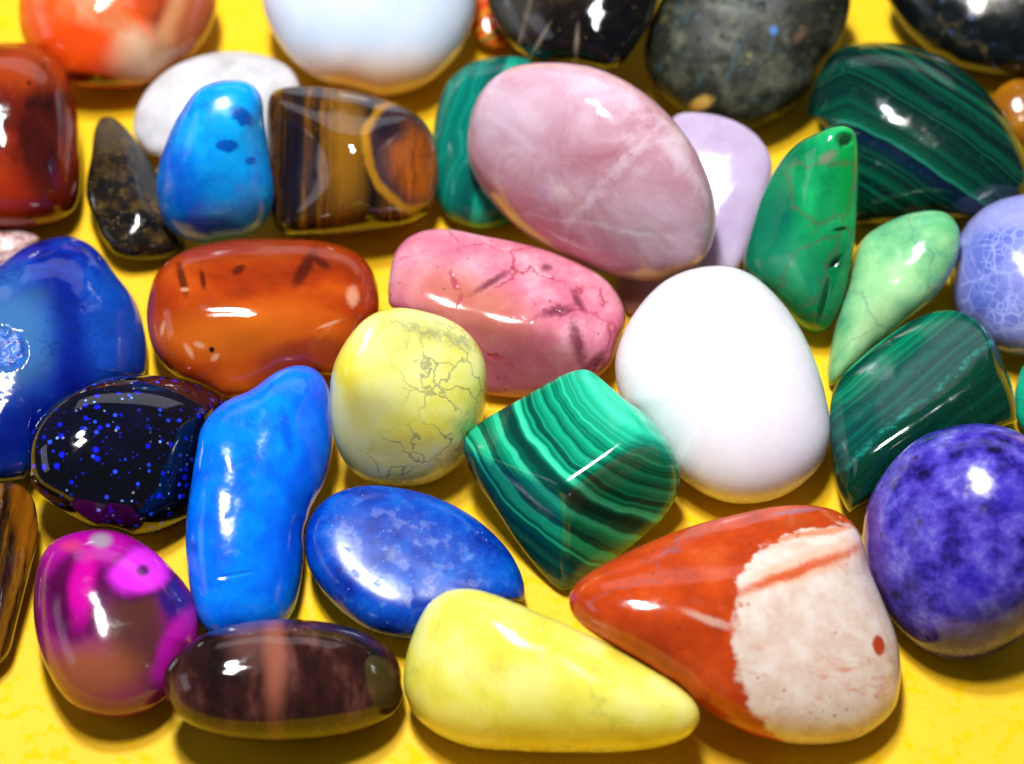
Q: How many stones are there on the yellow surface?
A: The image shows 37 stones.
